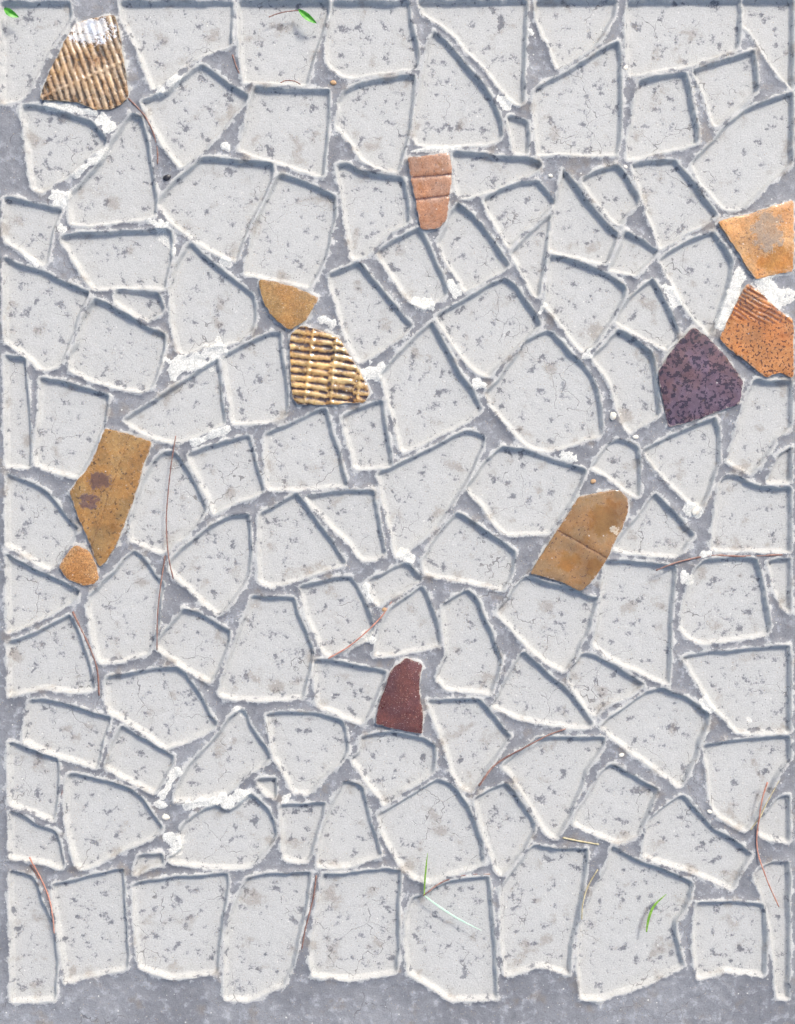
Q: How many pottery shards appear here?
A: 11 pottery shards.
